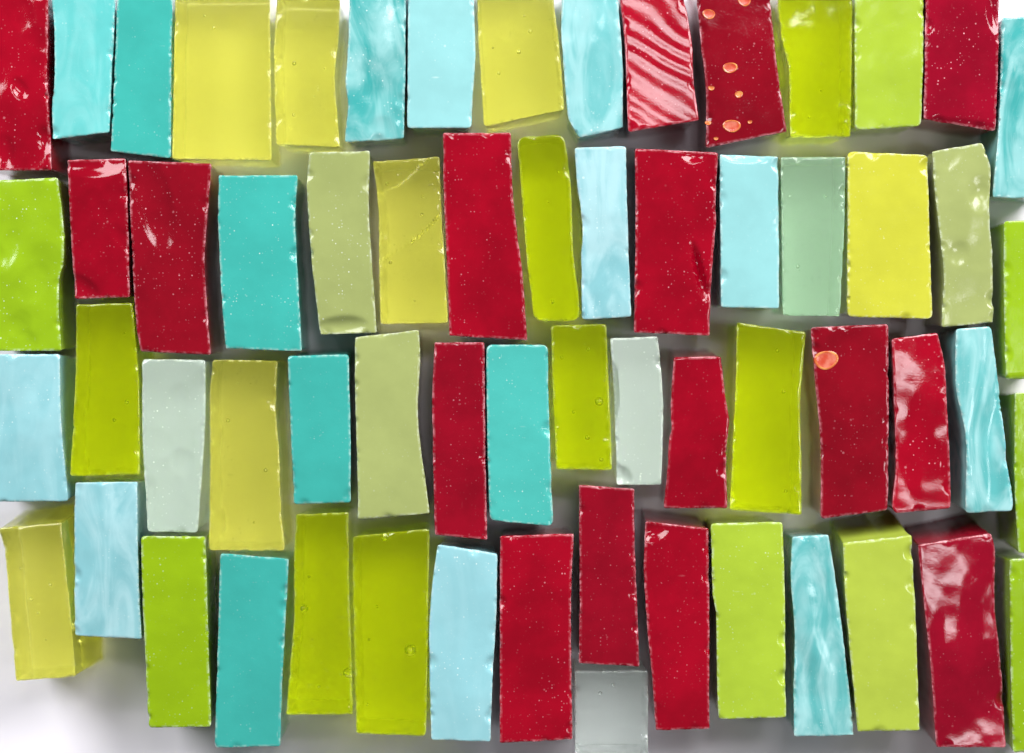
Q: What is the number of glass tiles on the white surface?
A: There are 62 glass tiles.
